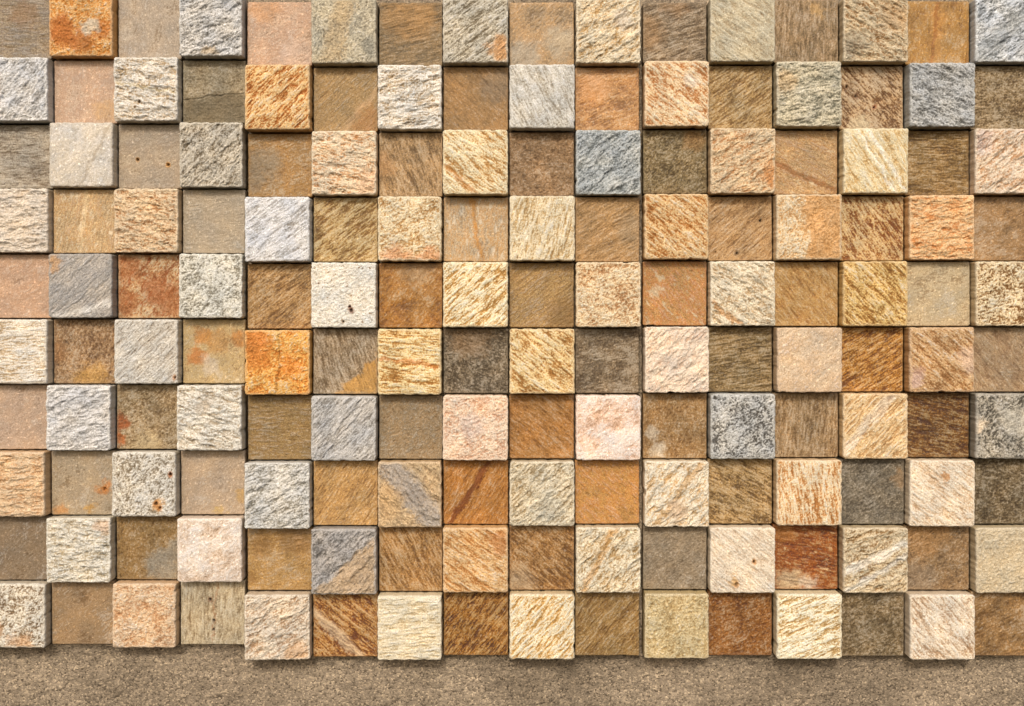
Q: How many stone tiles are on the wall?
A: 160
